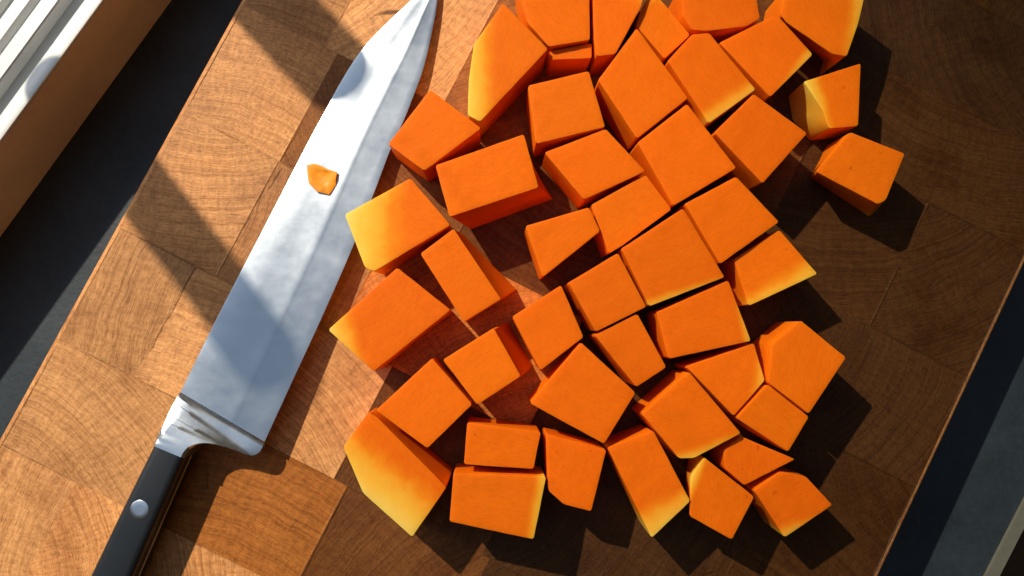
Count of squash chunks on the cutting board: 45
